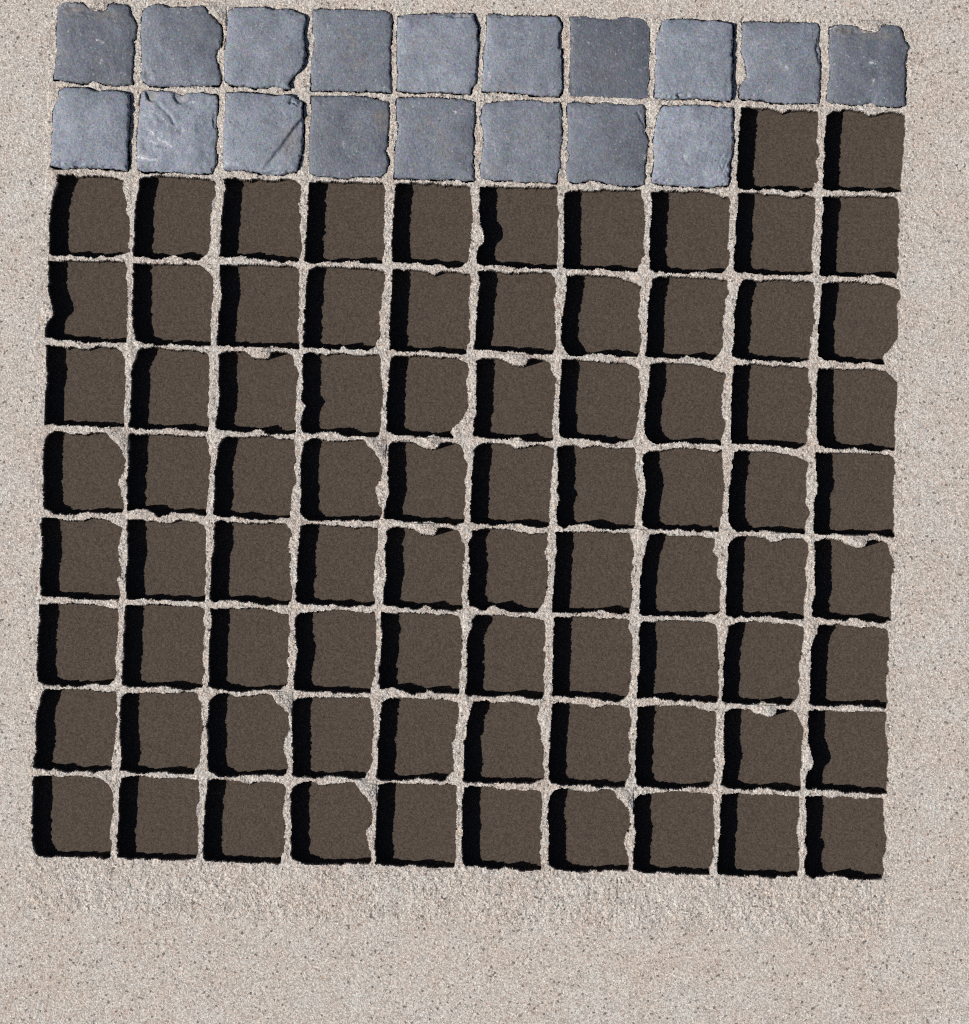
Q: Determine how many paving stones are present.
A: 18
